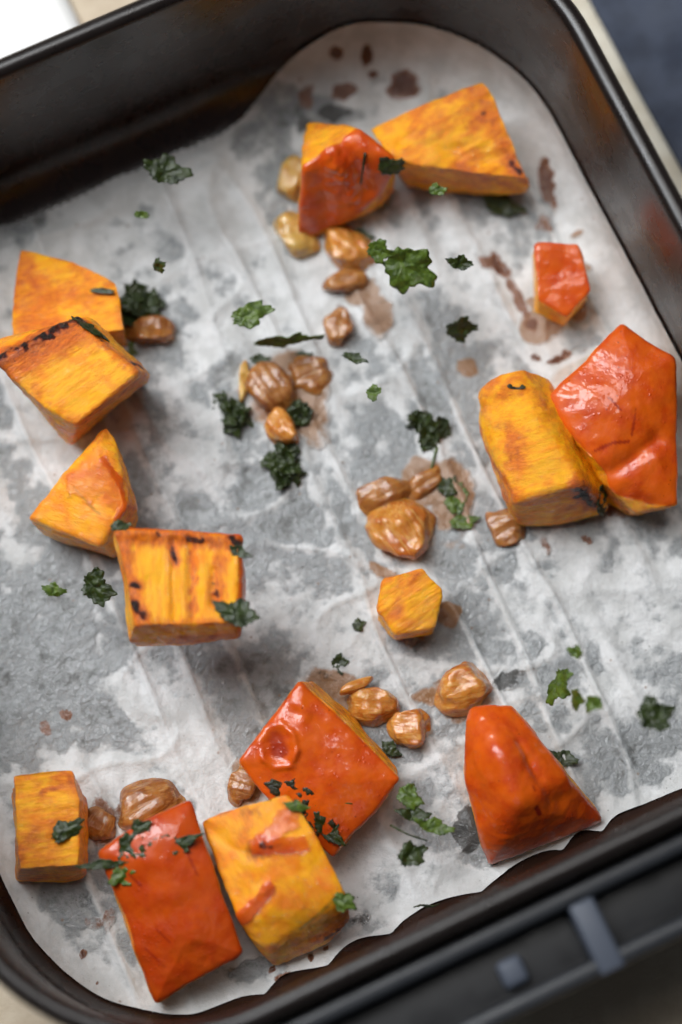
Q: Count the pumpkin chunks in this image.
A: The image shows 15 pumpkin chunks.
